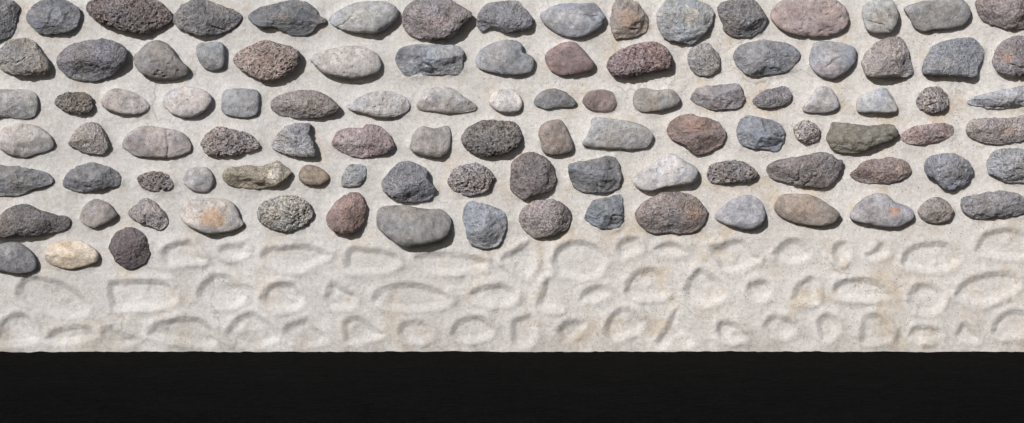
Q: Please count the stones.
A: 102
